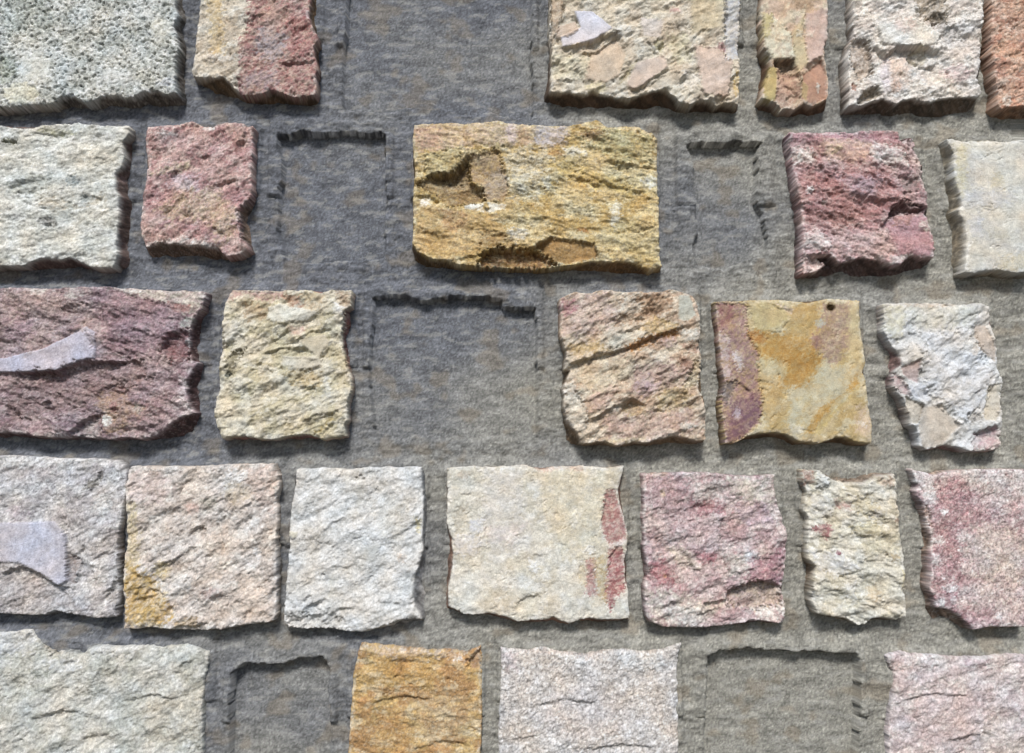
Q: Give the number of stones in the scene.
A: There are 27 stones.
